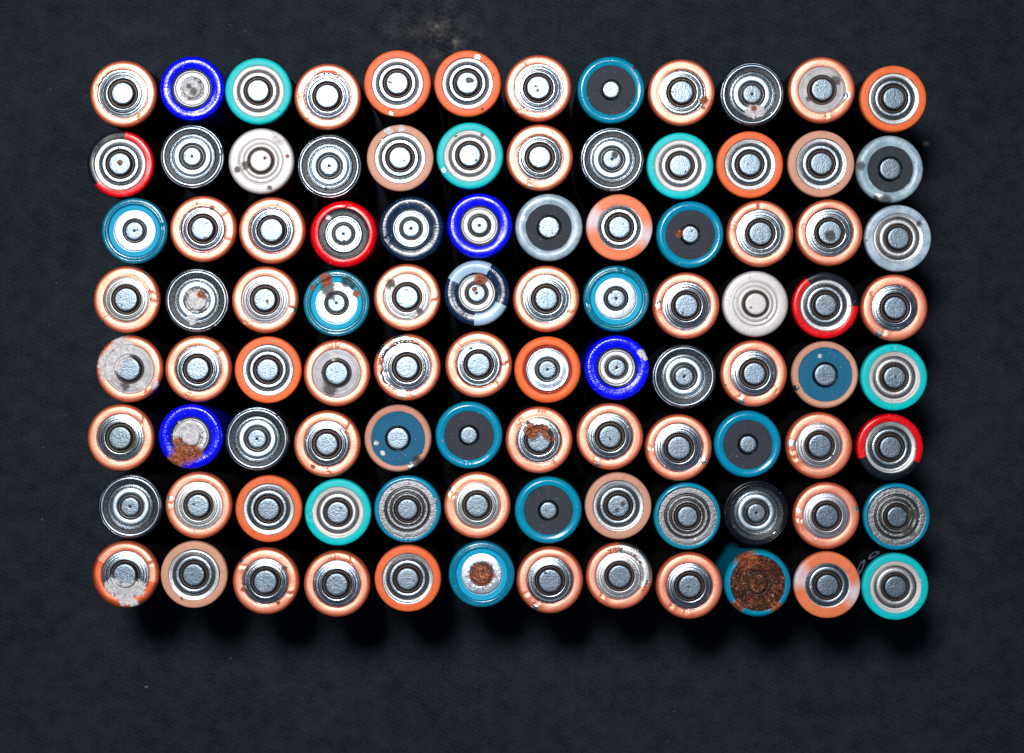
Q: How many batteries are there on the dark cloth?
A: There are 96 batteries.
